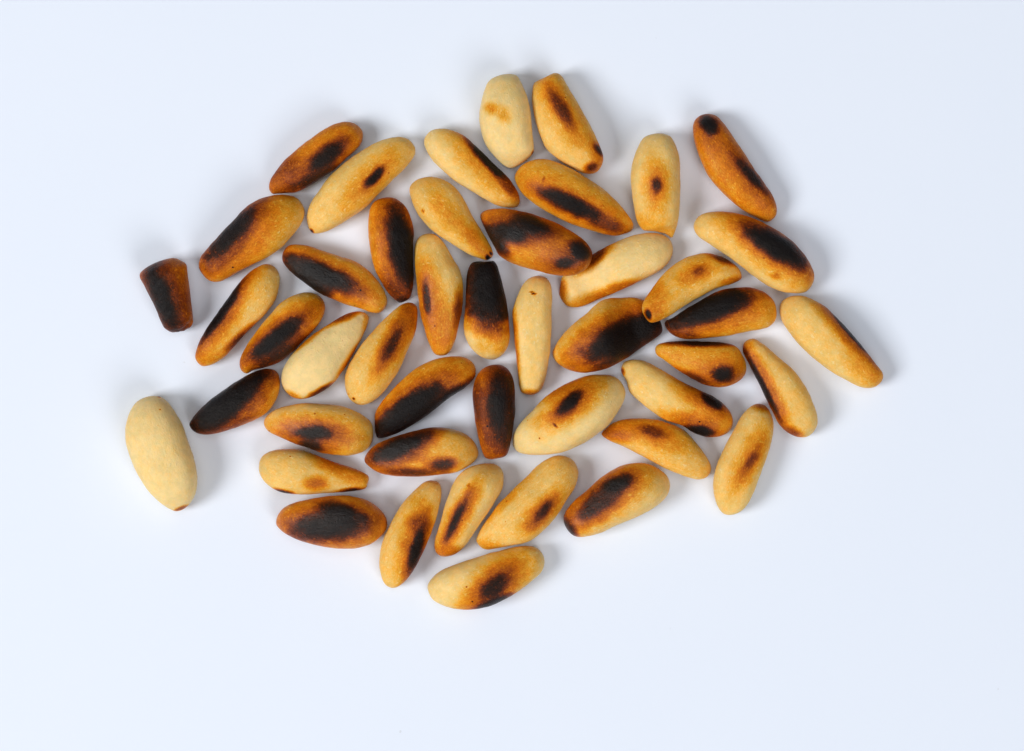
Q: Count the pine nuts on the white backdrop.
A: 46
